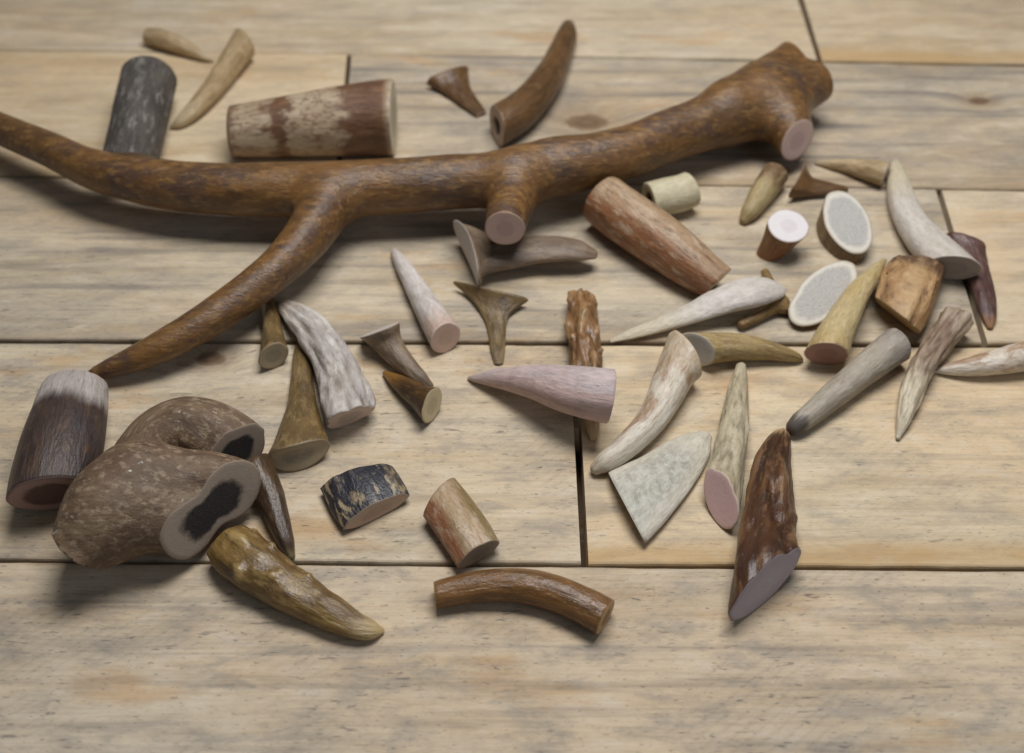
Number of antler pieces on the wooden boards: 46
